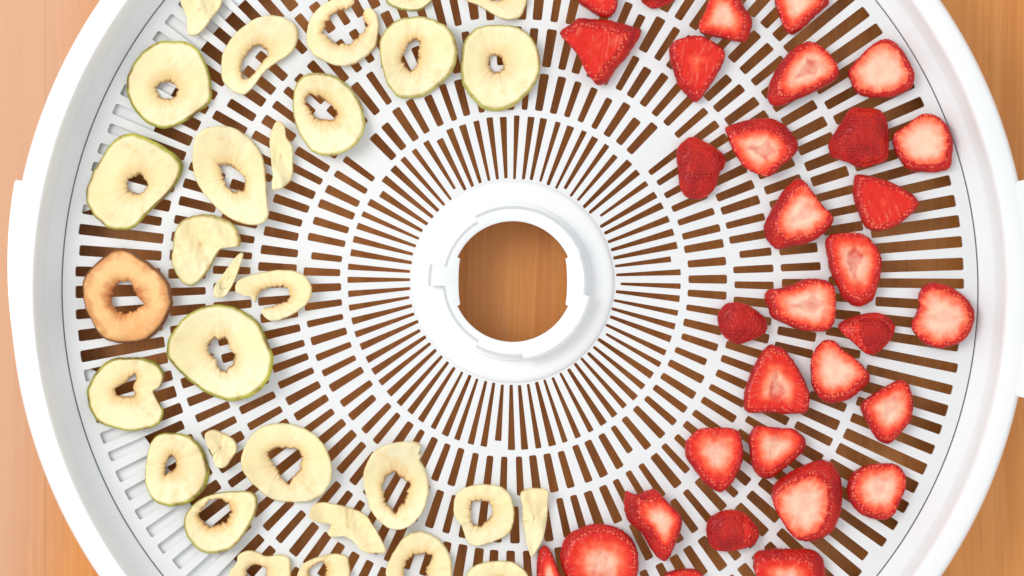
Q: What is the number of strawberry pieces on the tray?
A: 32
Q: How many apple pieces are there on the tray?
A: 30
